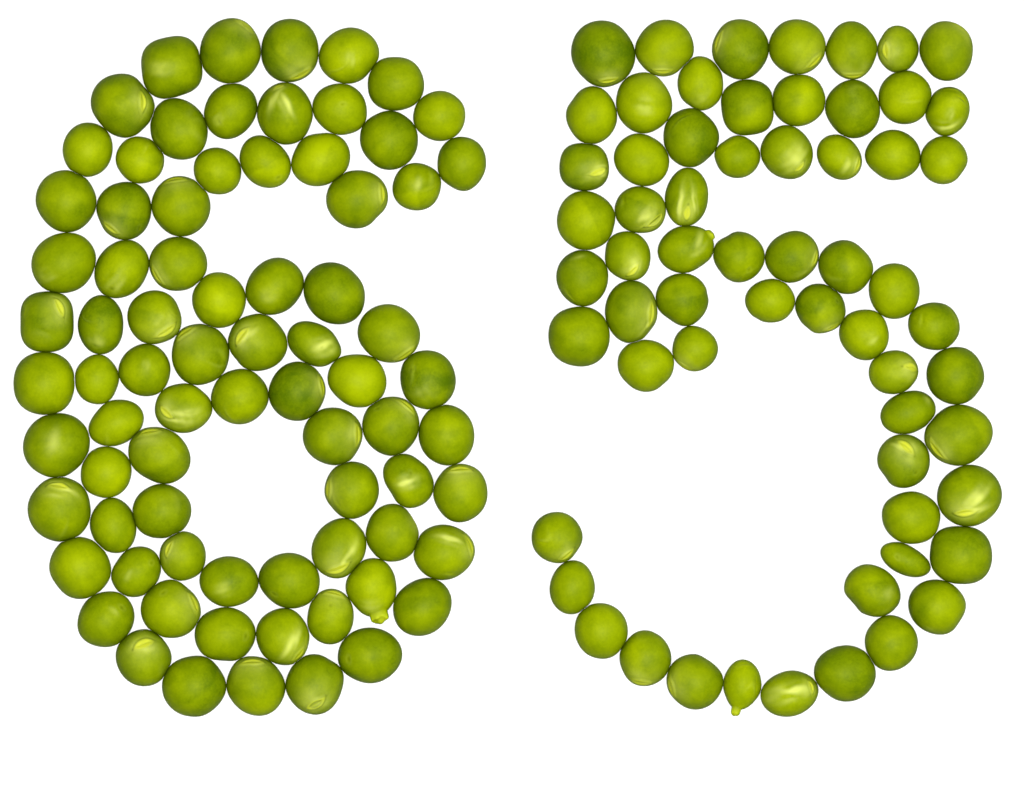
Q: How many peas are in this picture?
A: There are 139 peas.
